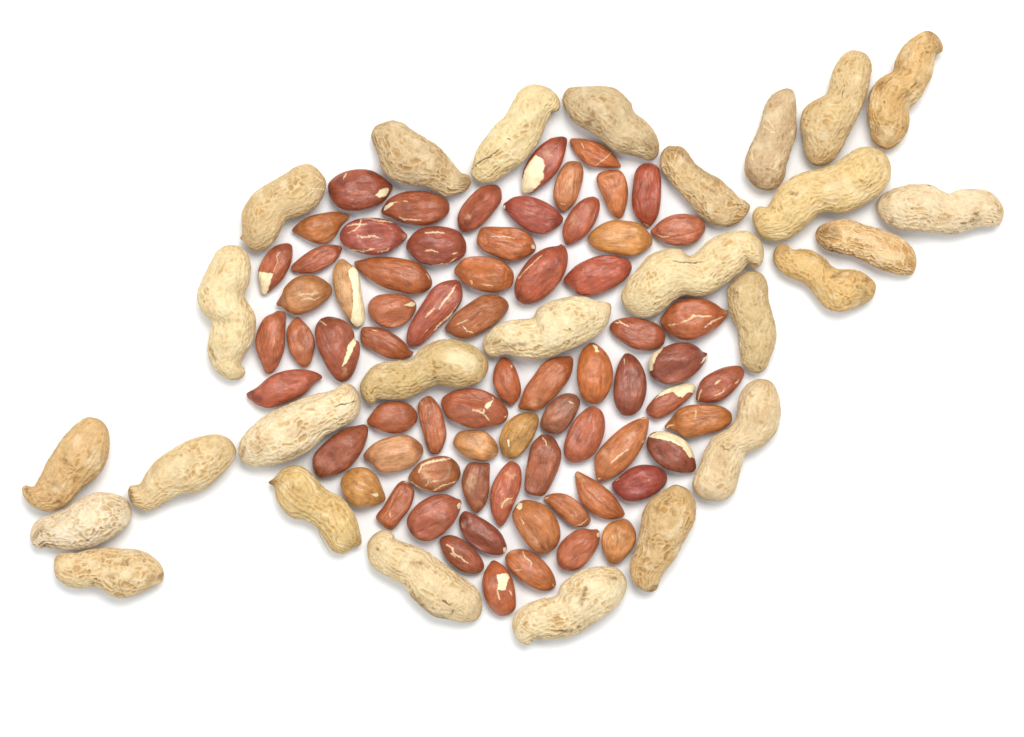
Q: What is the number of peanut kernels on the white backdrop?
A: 70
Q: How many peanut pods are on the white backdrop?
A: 27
